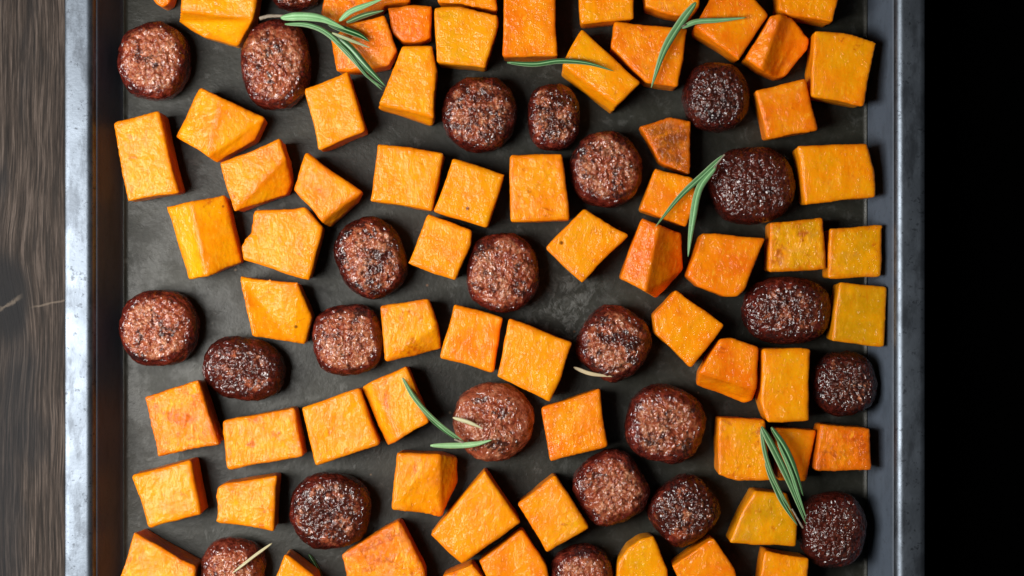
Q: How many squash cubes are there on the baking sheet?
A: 67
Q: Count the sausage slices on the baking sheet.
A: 24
